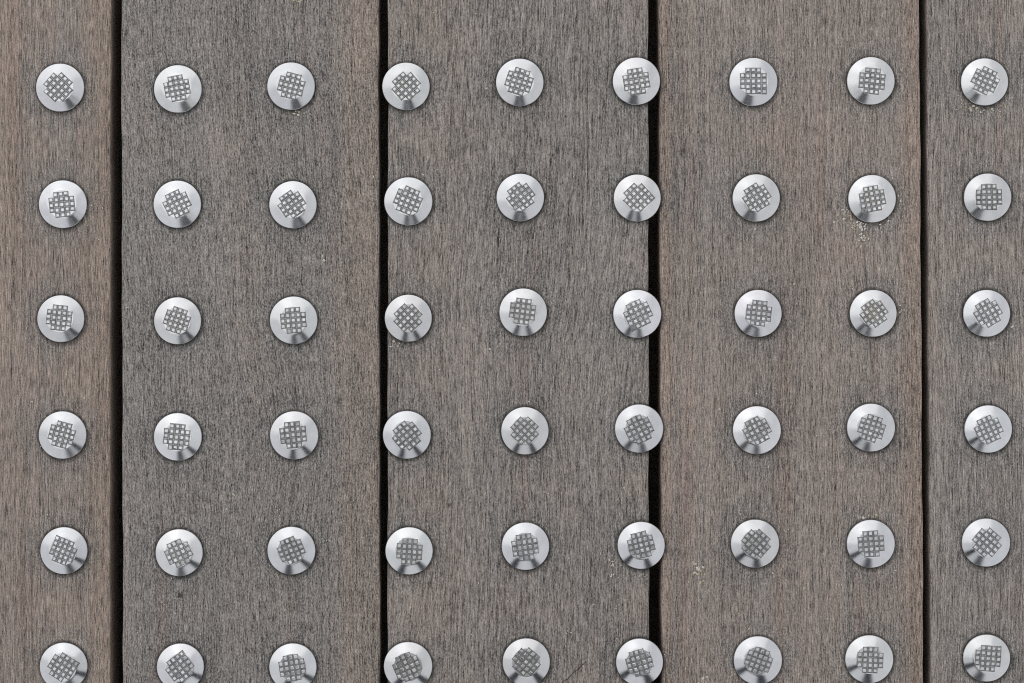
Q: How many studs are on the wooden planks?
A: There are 54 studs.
